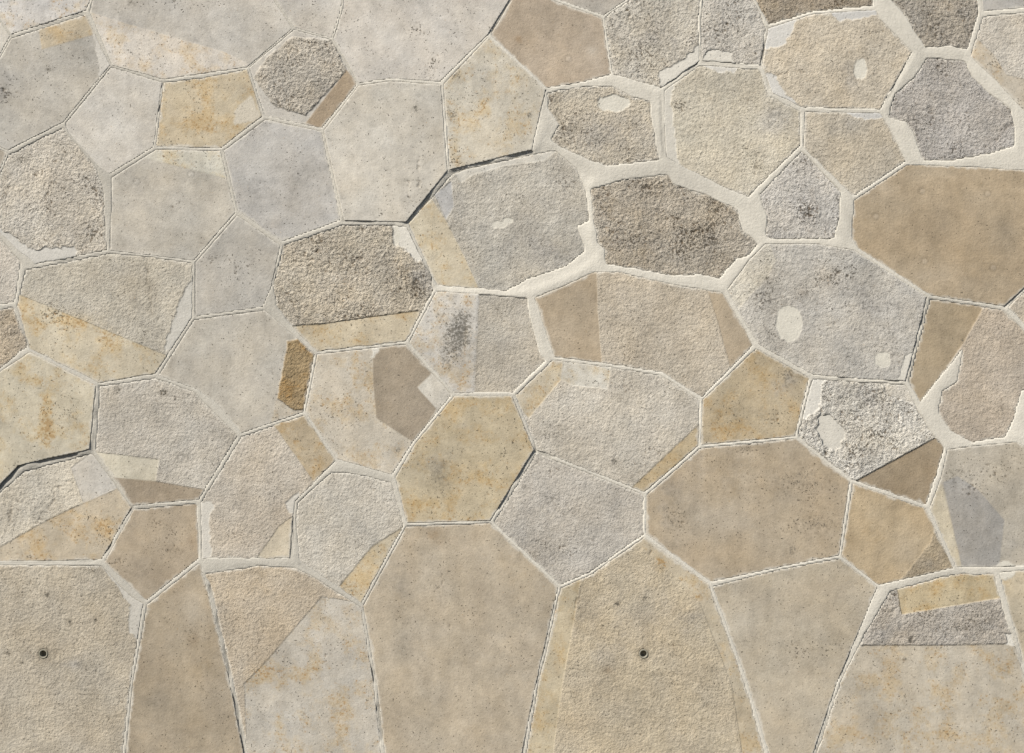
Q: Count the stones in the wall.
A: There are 66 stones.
